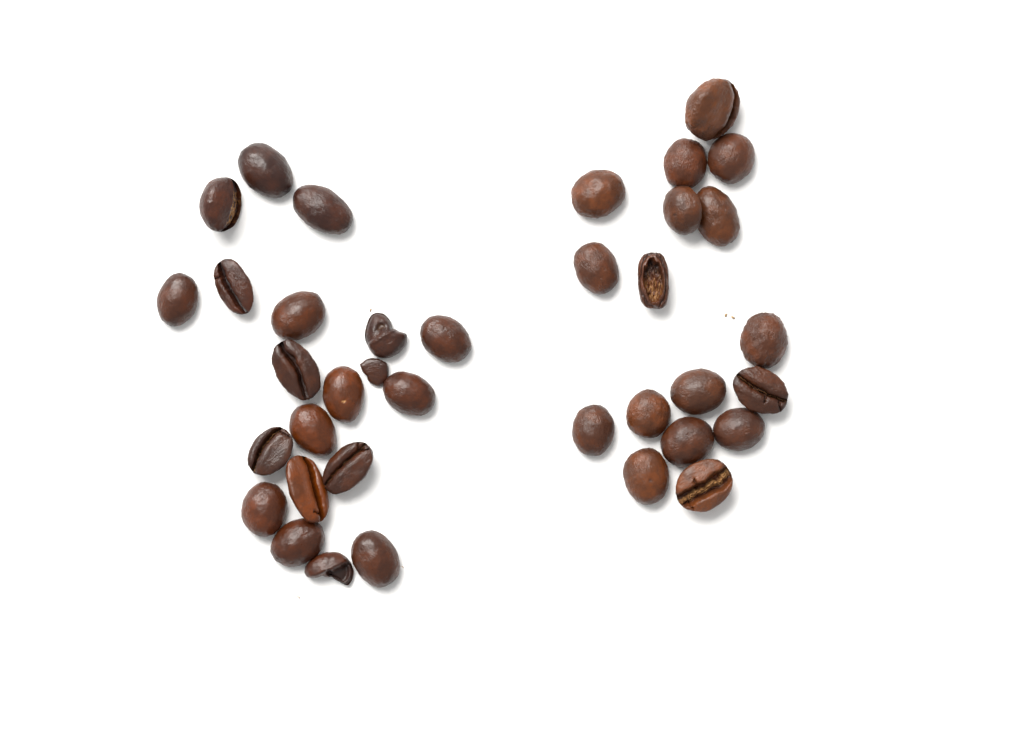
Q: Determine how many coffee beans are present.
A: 37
